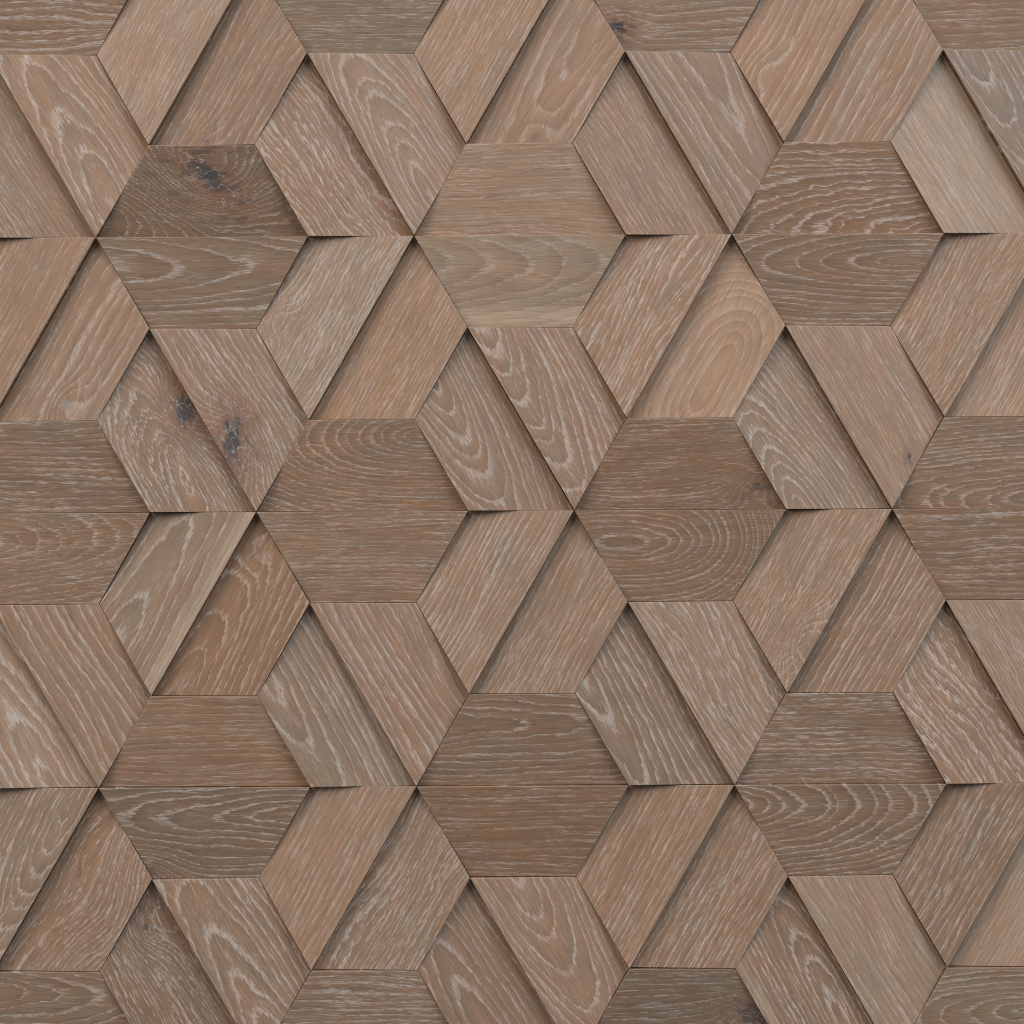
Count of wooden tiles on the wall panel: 84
